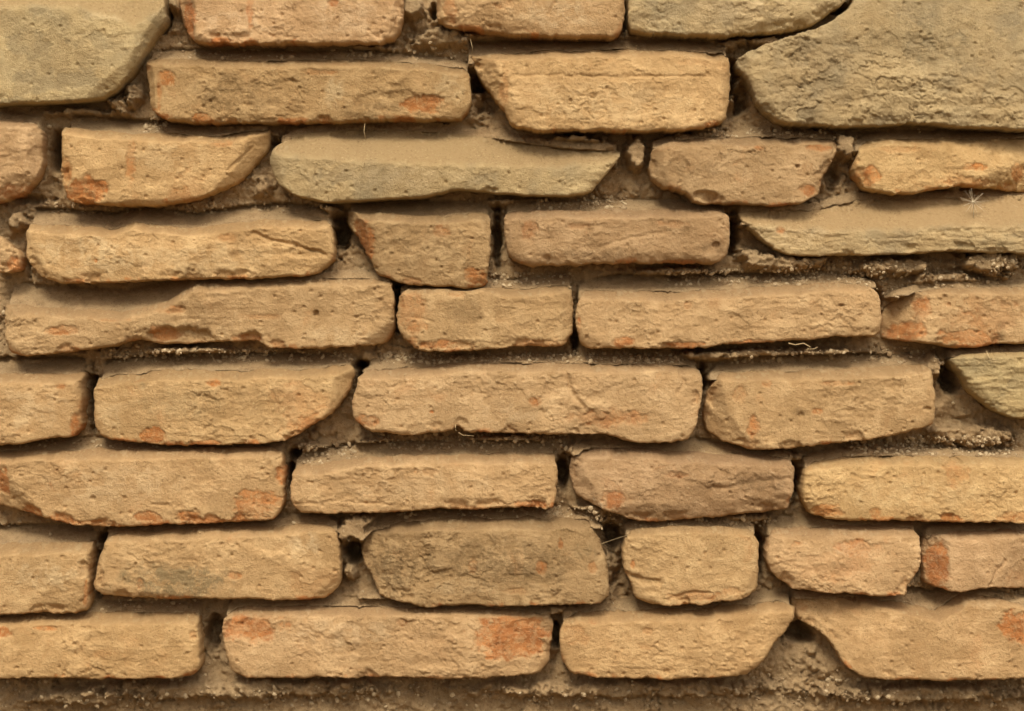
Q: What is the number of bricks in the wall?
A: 34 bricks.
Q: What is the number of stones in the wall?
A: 6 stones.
